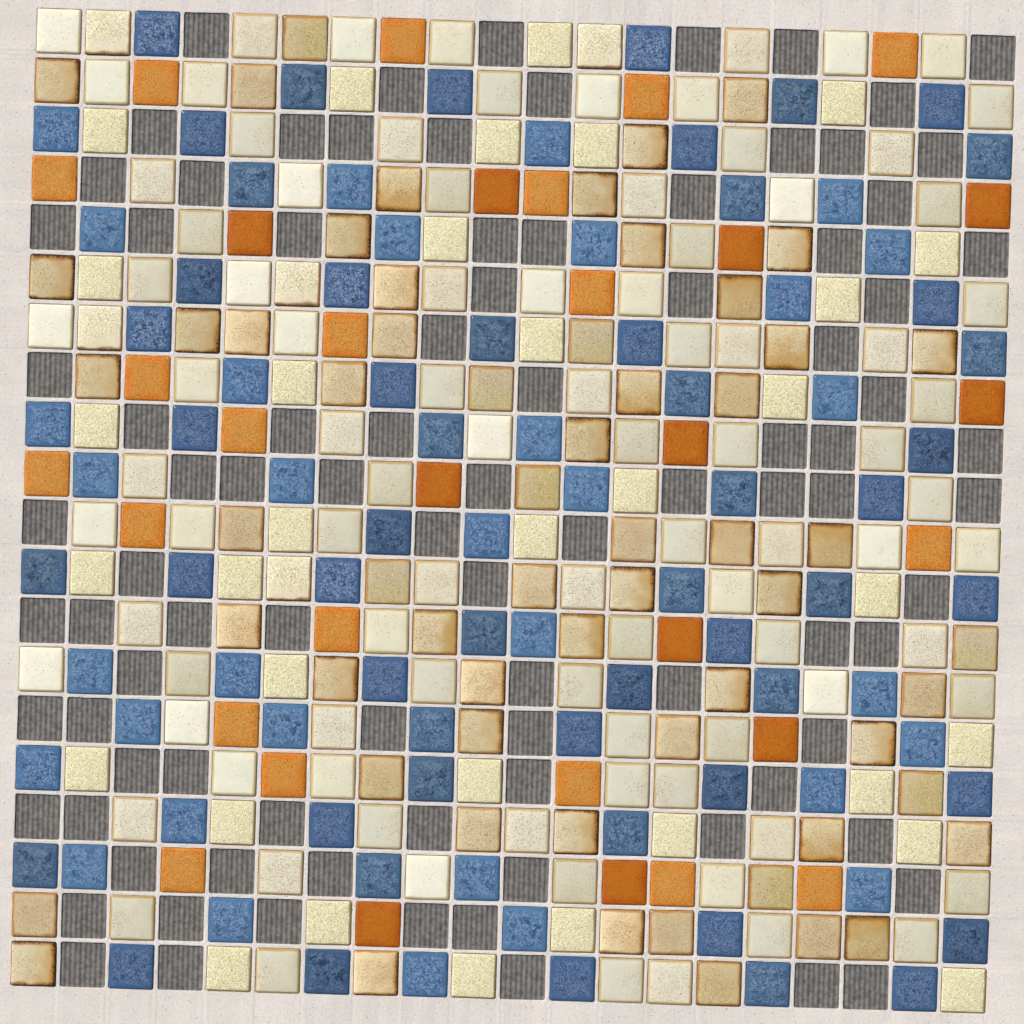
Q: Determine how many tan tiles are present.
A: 60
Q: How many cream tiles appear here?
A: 130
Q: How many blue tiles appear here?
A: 86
